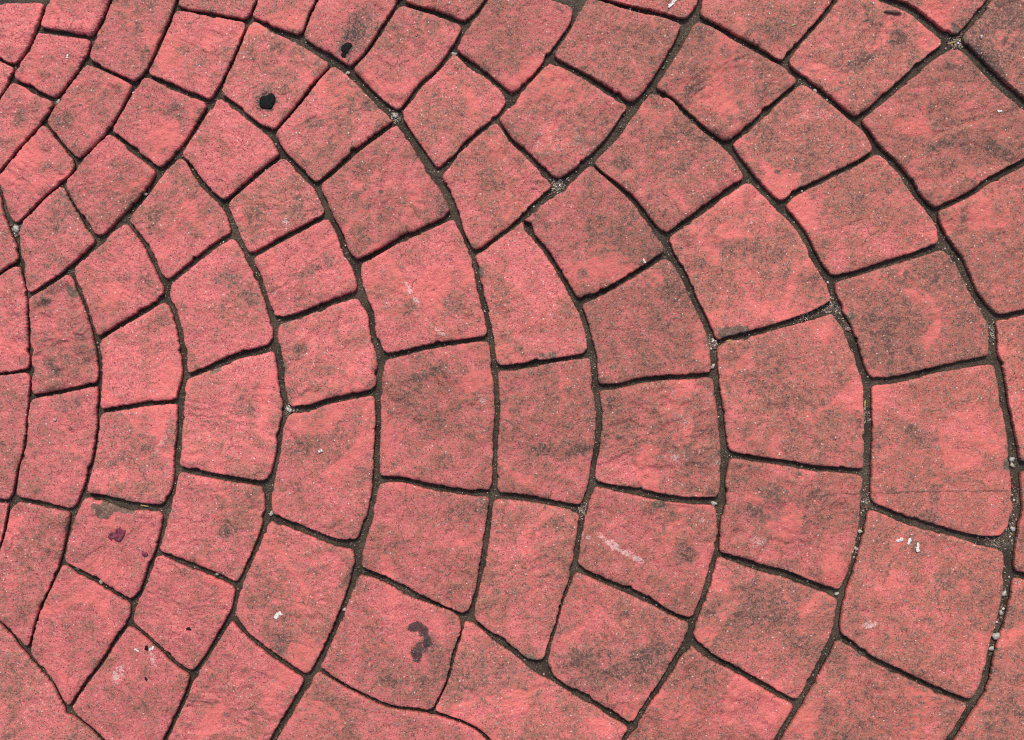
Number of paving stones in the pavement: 88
